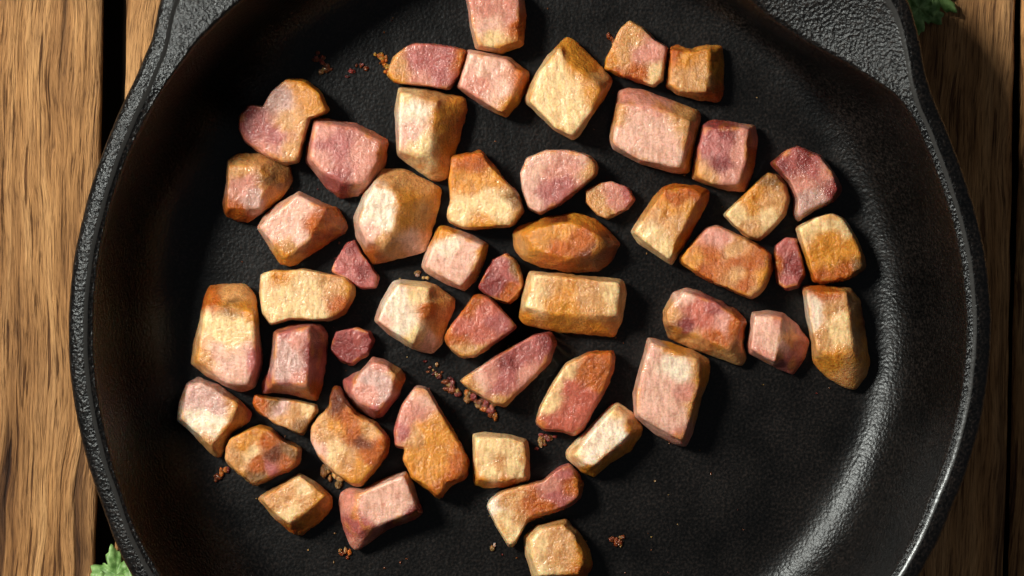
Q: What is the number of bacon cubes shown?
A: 52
